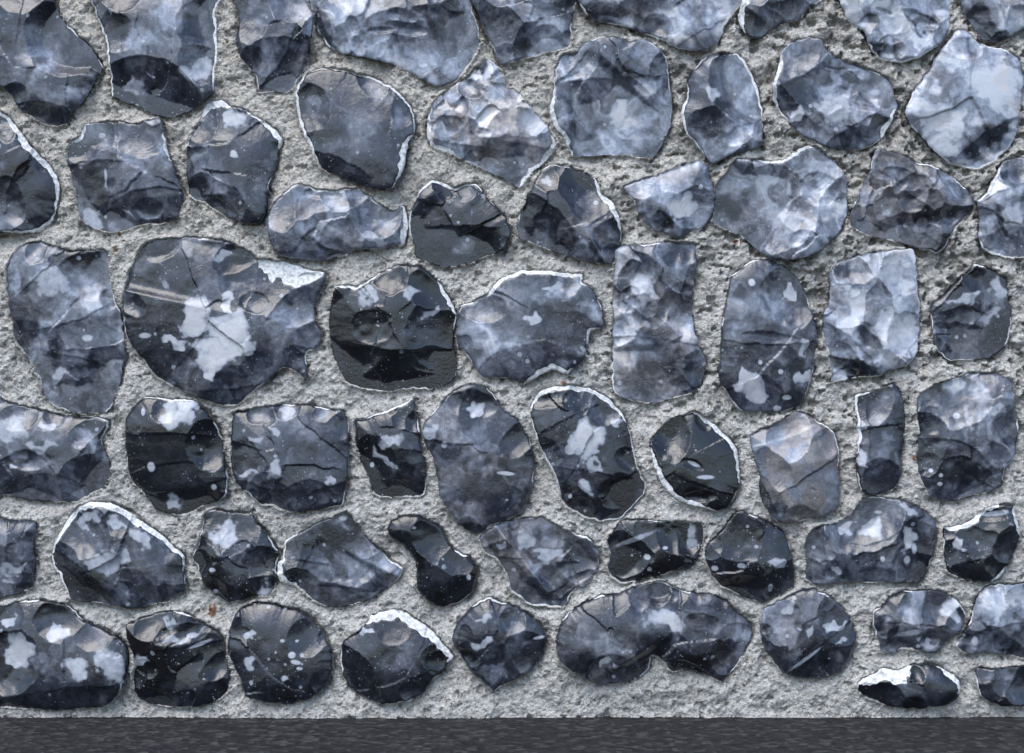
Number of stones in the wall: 64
